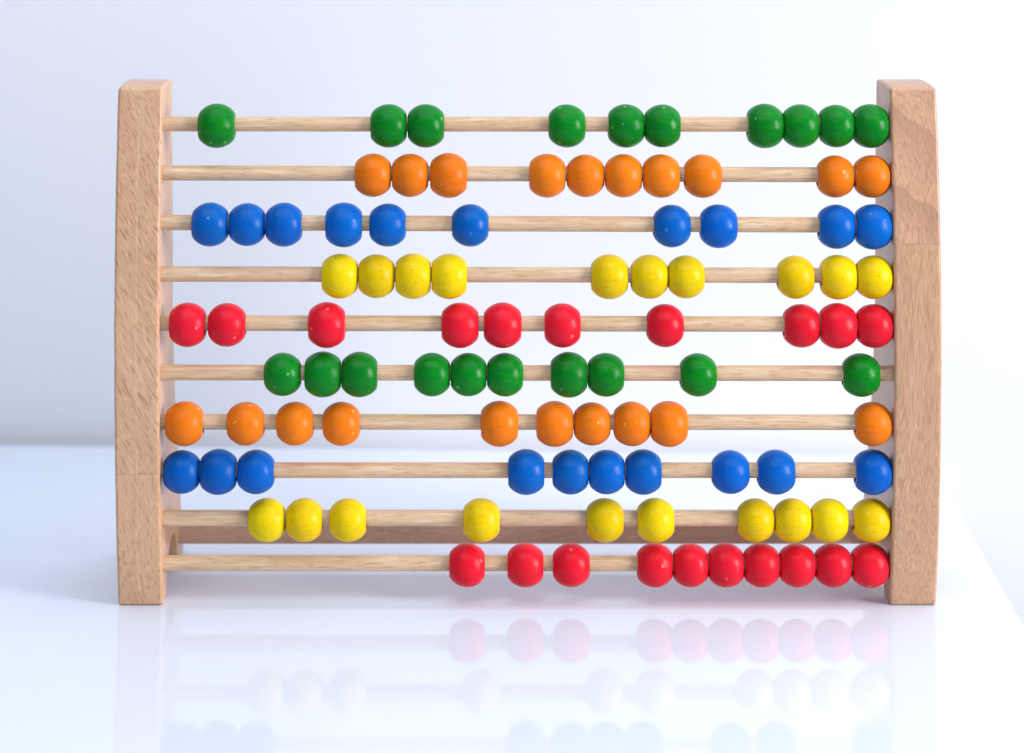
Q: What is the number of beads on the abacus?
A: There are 100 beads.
